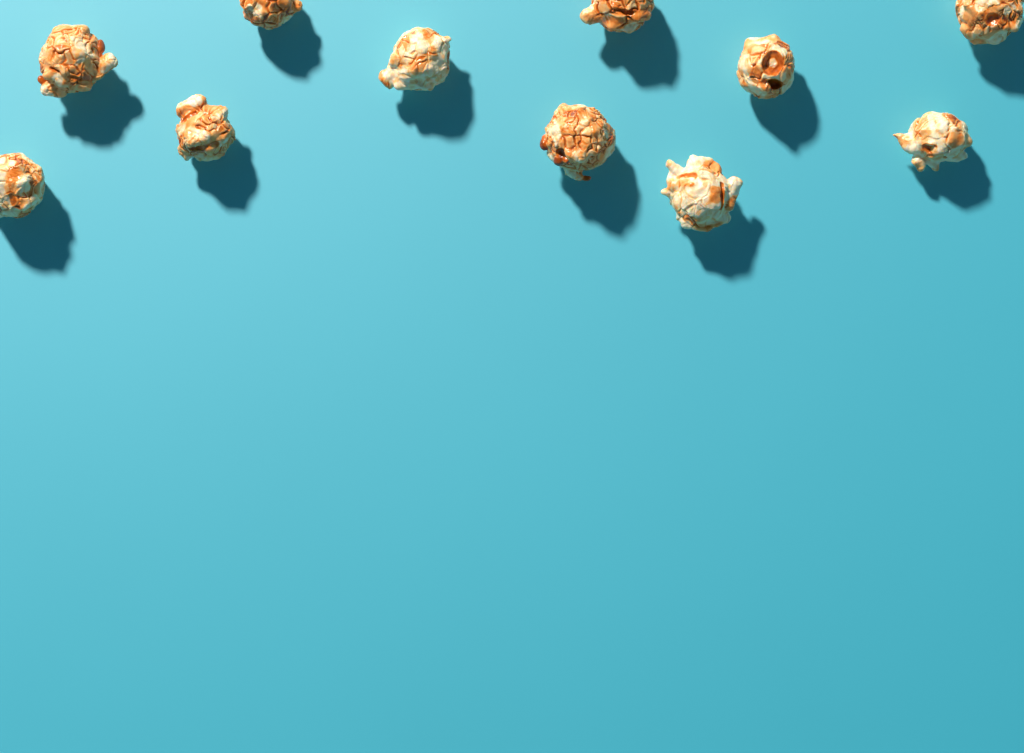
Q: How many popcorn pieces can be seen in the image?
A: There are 11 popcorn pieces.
